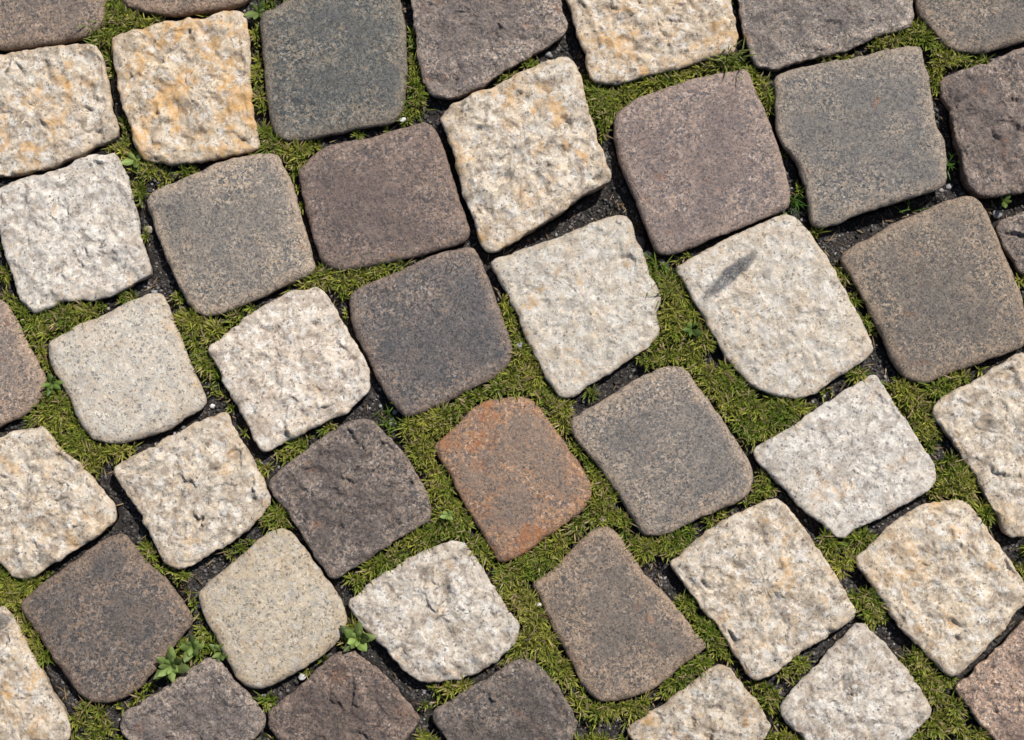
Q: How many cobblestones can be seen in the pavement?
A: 44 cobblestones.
